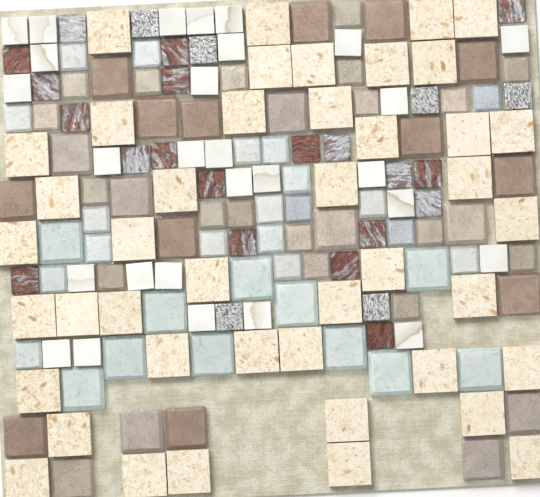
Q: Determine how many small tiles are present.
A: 91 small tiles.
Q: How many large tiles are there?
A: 76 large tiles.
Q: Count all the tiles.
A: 167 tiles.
